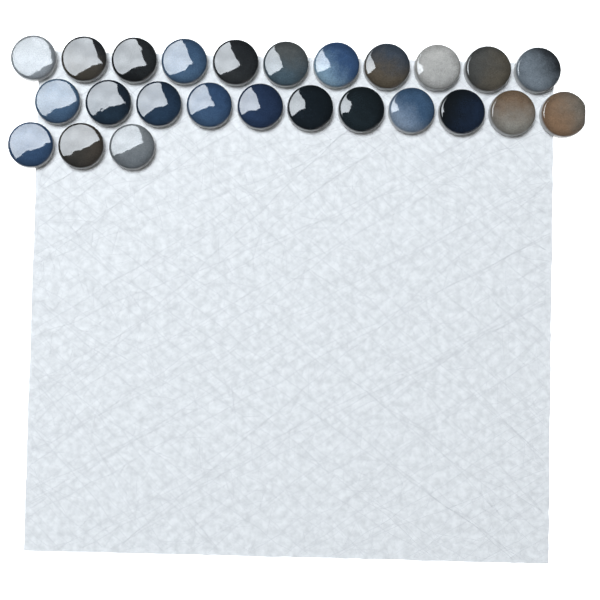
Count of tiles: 25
